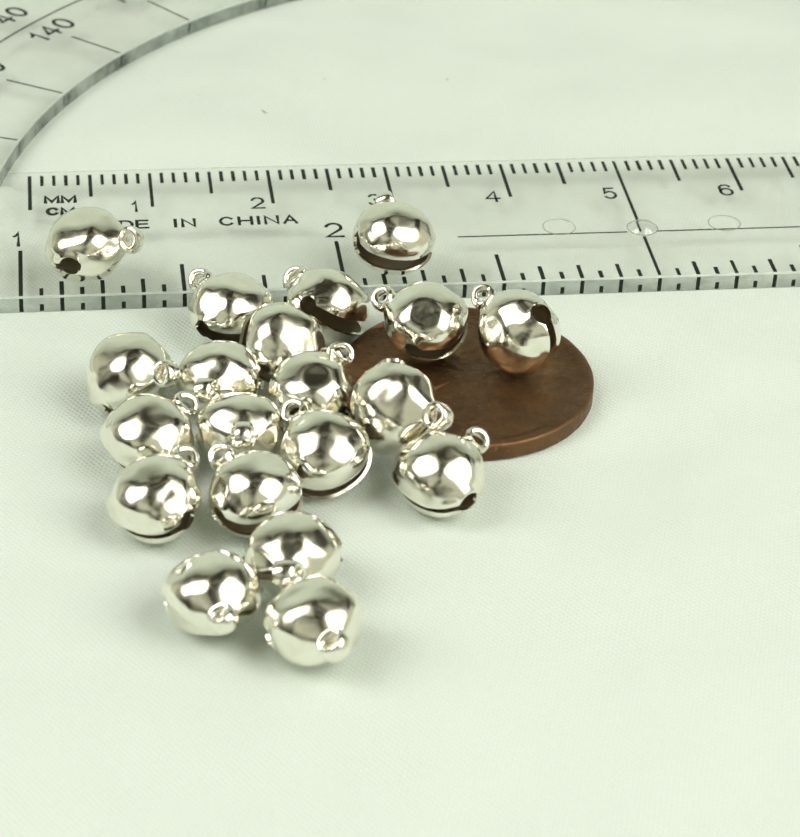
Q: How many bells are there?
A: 20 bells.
